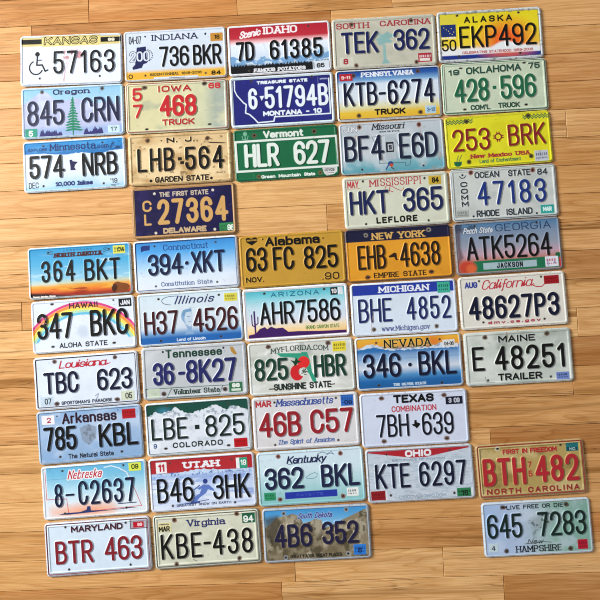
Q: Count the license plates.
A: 46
